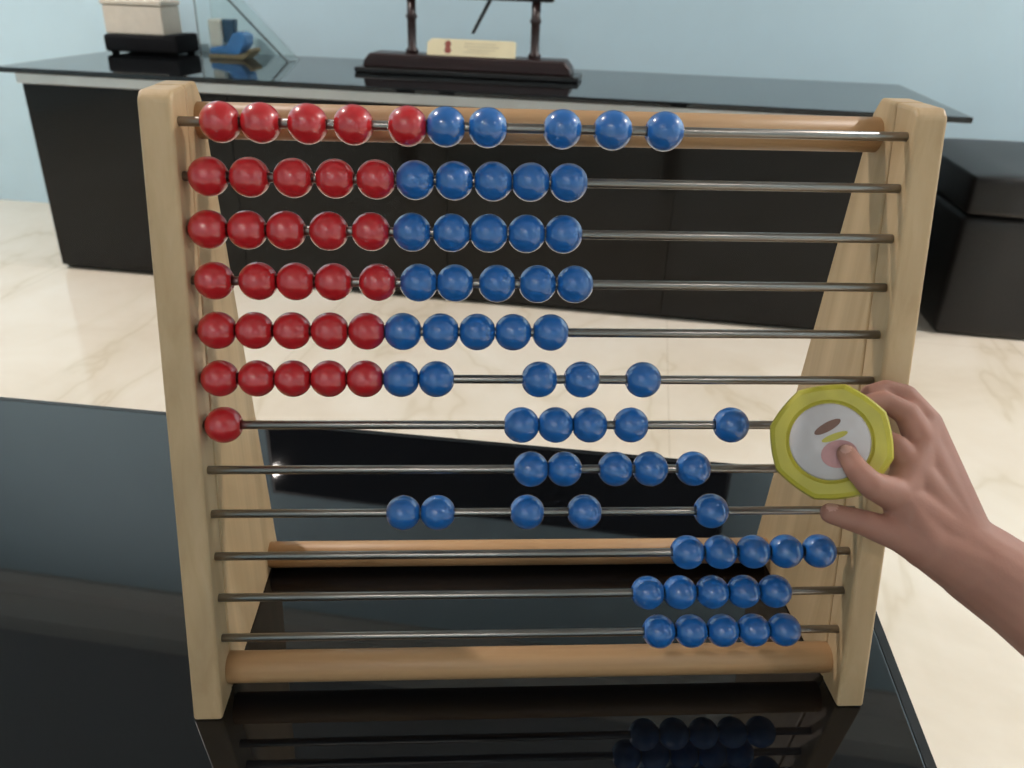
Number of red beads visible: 31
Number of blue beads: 60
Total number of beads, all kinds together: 91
